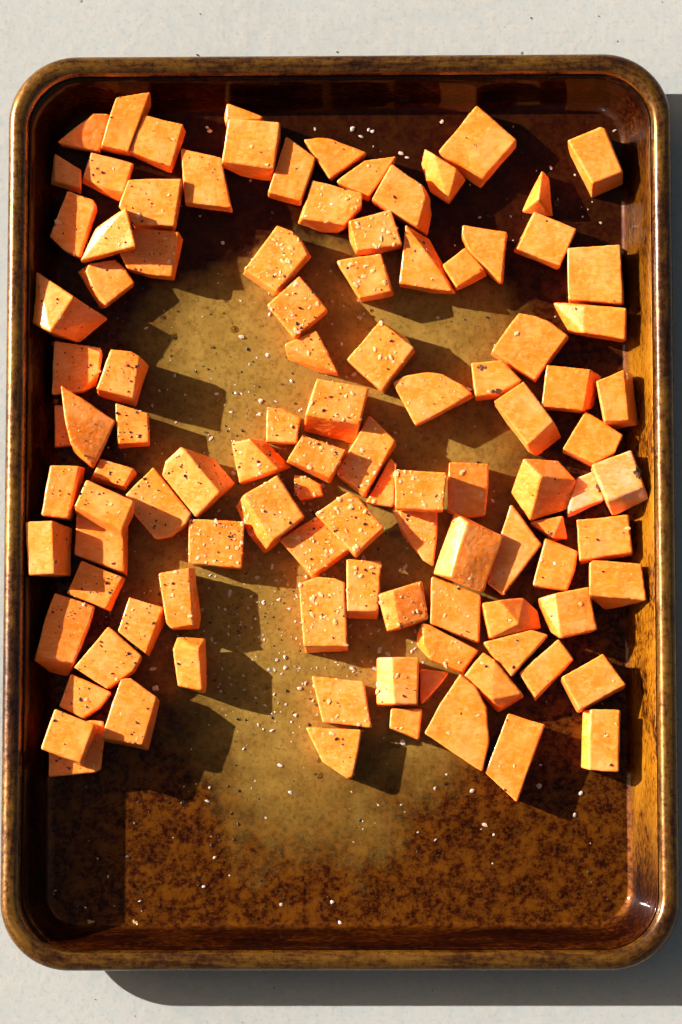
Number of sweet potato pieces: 106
